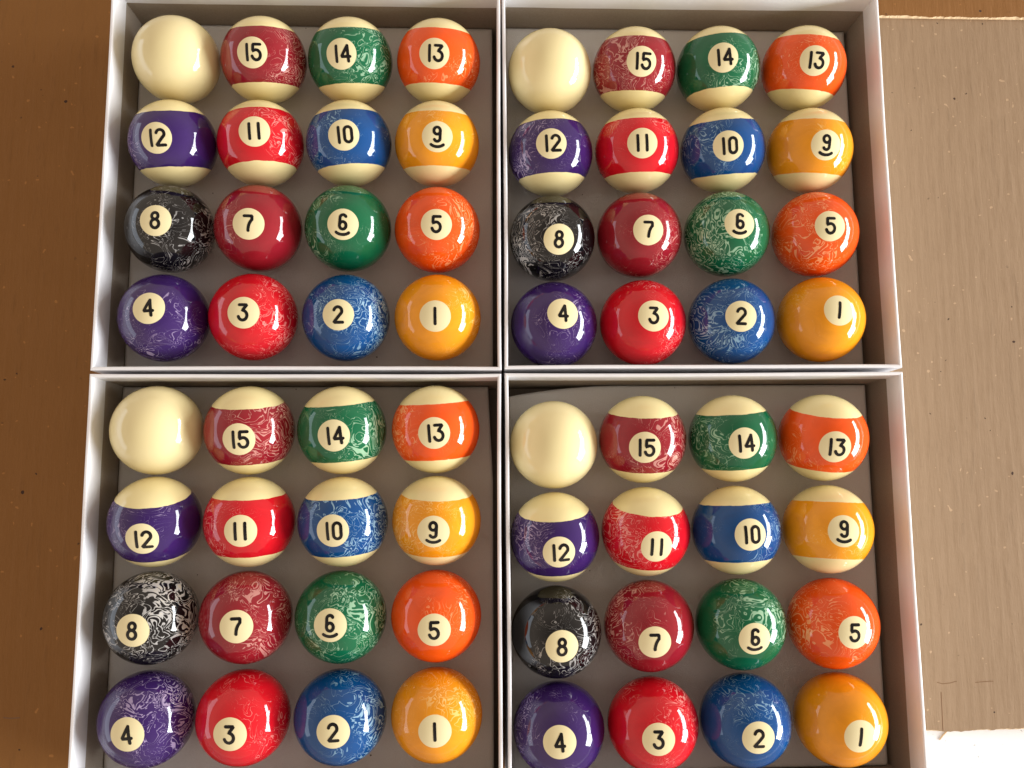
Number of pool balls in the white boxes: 64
